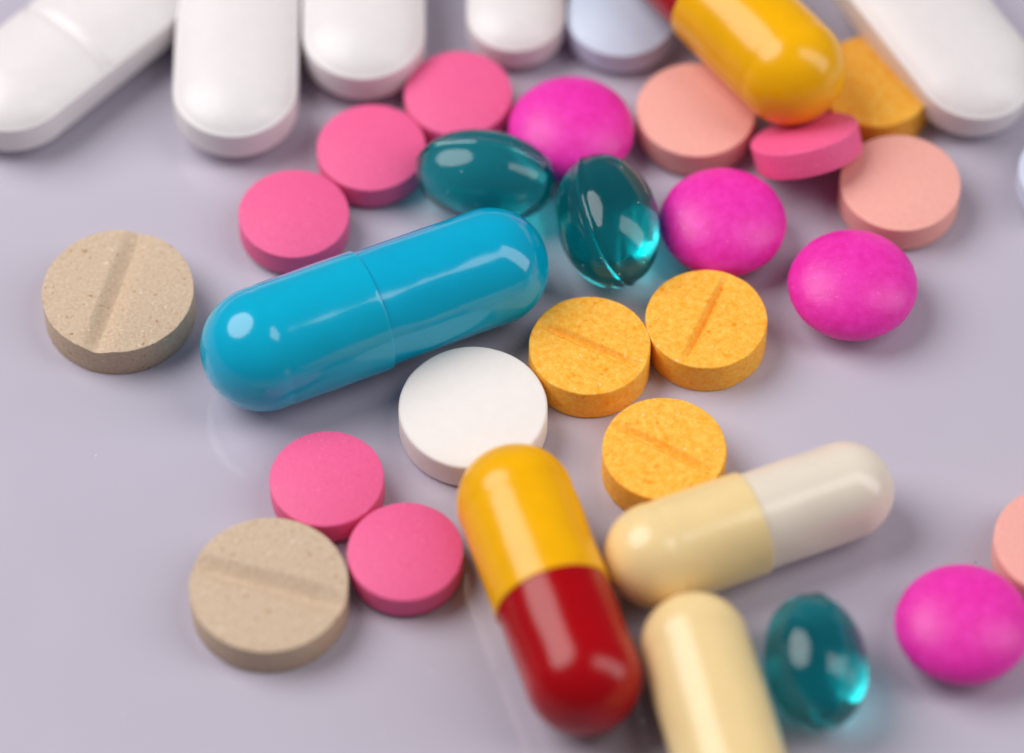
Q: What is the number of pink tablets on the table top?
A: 6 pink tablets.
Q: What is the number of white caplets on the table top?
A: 5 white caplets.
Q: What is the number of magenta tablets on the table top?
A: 4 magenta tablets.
